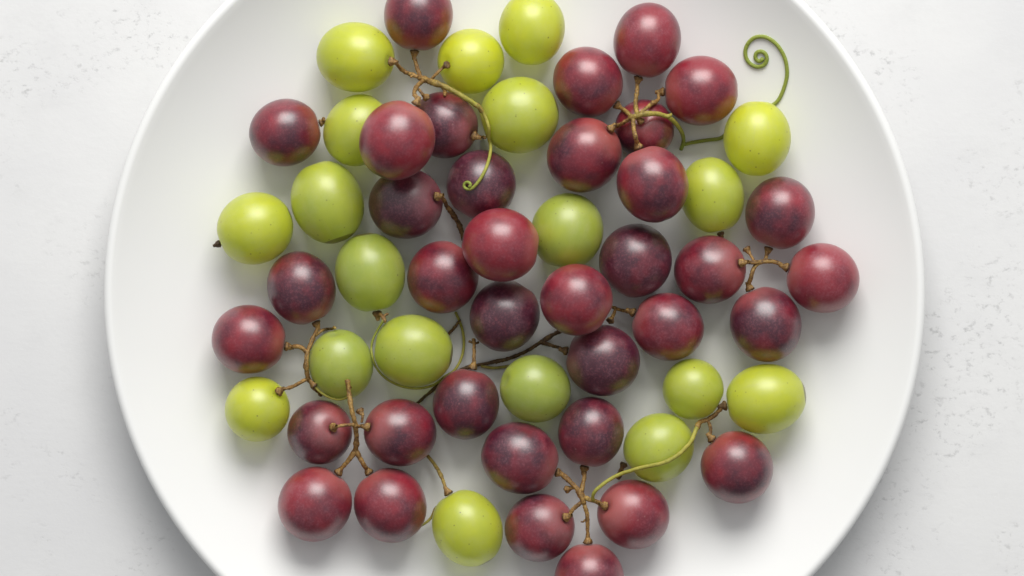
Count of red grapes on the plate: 36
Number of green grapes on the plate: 19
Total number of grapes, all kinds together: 55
